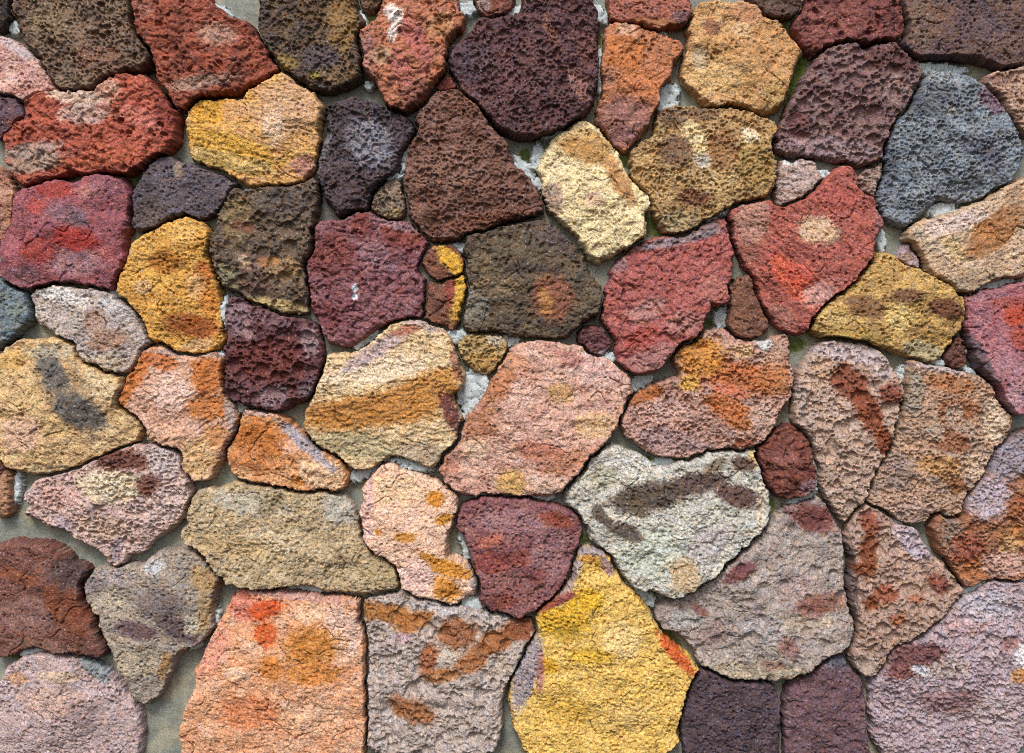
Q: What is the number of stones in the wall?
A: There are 78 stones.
